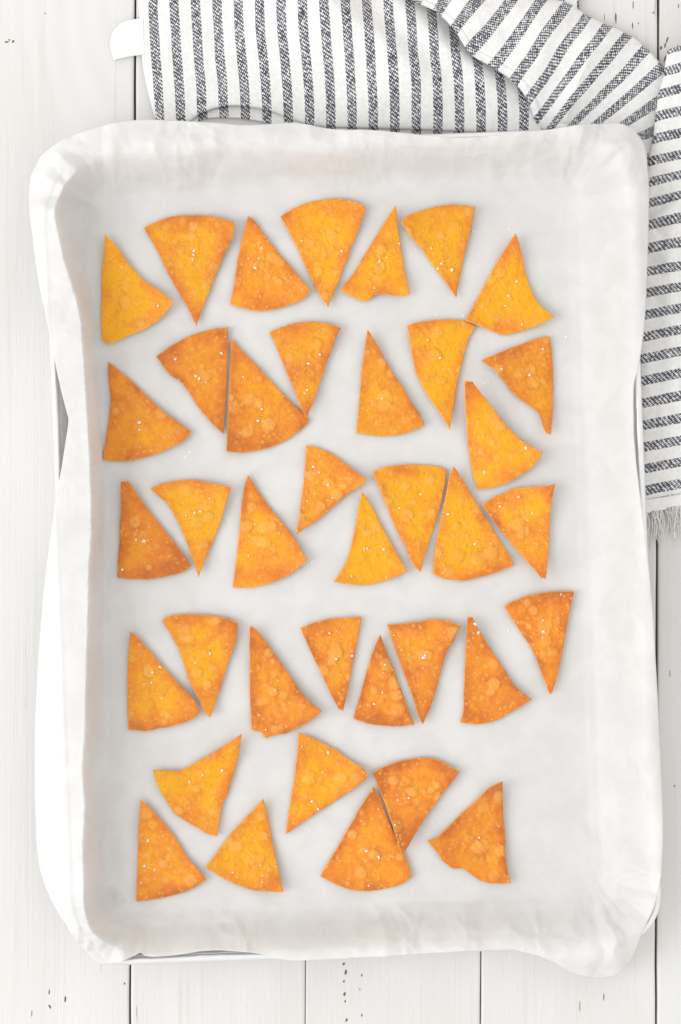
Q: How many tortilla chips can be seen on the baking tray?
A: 38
